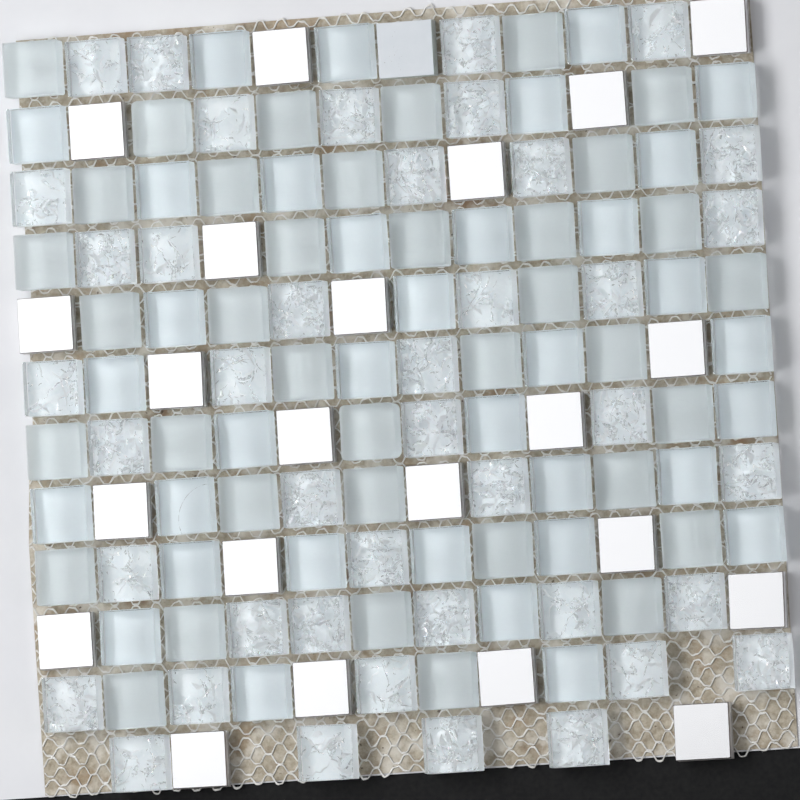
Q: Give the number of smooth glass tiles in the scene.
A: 72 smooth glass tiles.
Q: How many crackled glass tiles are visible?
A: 42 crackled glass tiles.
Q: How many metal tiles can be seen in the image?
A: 22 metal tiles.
